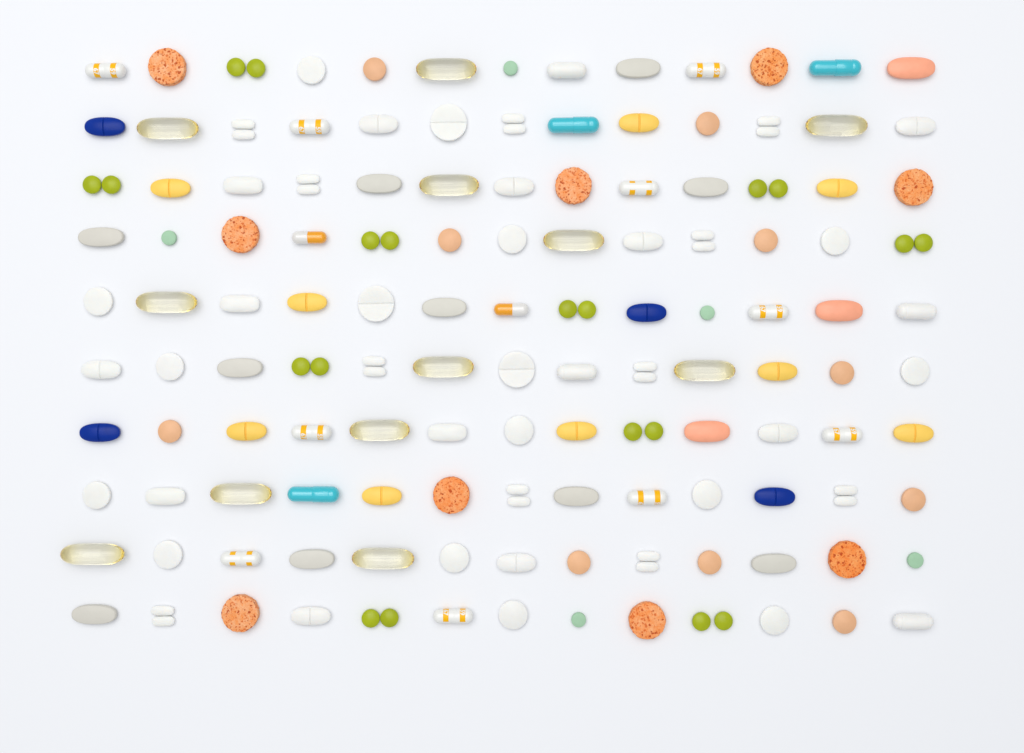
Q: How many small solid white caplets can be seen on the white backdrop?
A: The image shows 22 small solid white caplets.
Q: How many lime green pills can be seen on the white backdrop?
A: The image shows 20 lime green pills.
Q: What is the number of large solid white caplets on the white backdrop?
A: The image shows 16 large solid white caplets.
